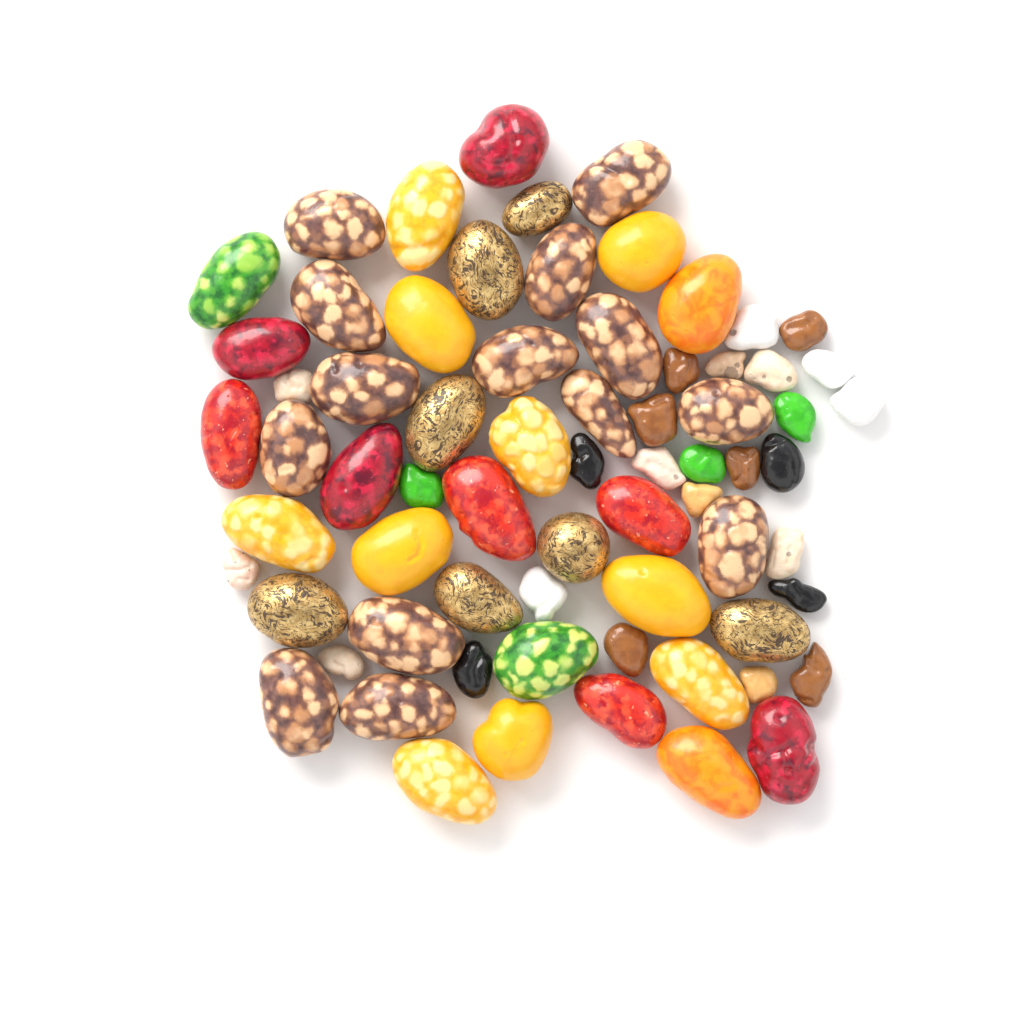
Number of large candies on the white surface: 43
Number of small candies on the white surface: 26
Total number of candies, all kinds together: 69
